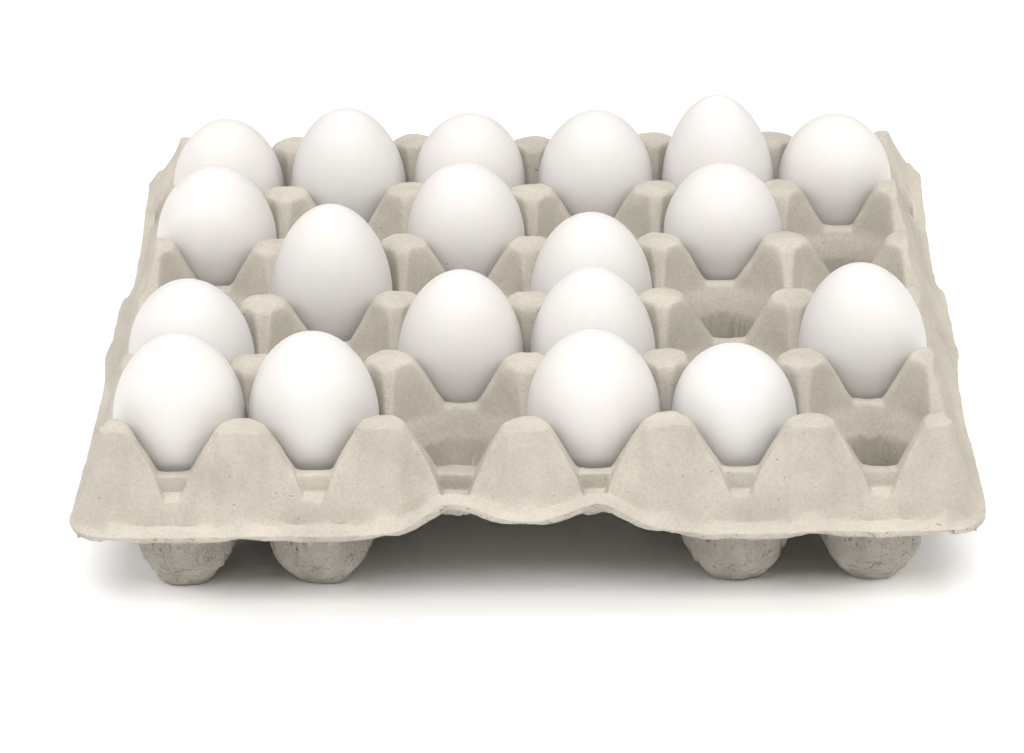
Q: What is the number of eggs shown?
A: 19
